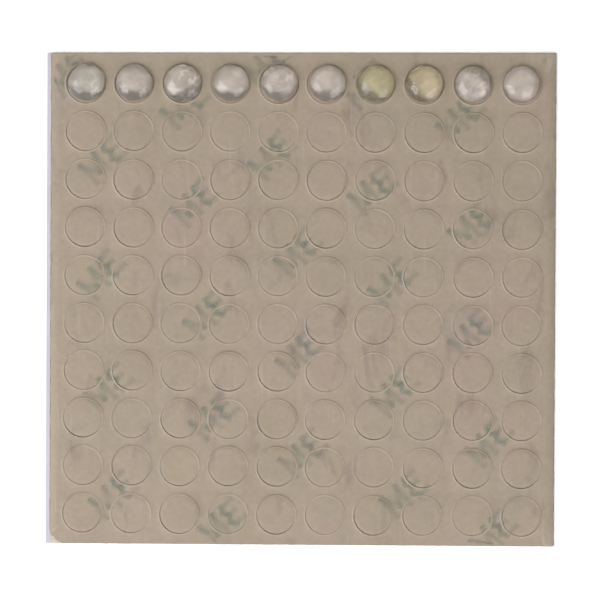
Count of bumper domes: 10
